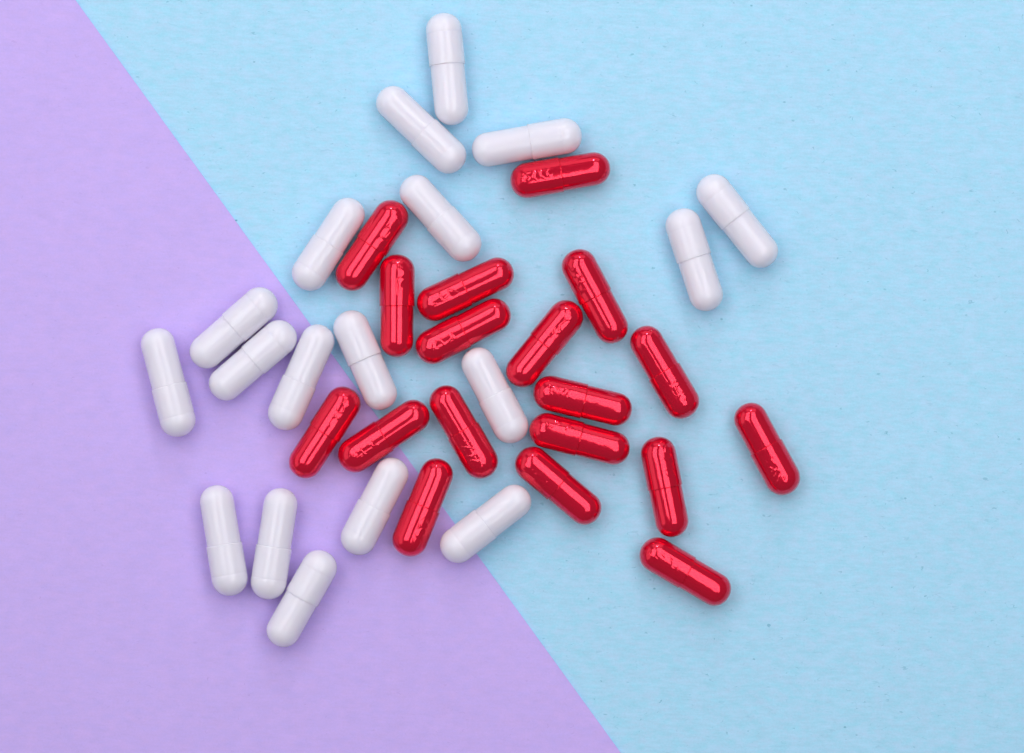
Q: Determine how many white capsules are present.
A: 18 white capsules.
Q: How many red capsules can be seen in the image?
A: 18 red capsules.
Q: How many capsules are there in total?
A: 36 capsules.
